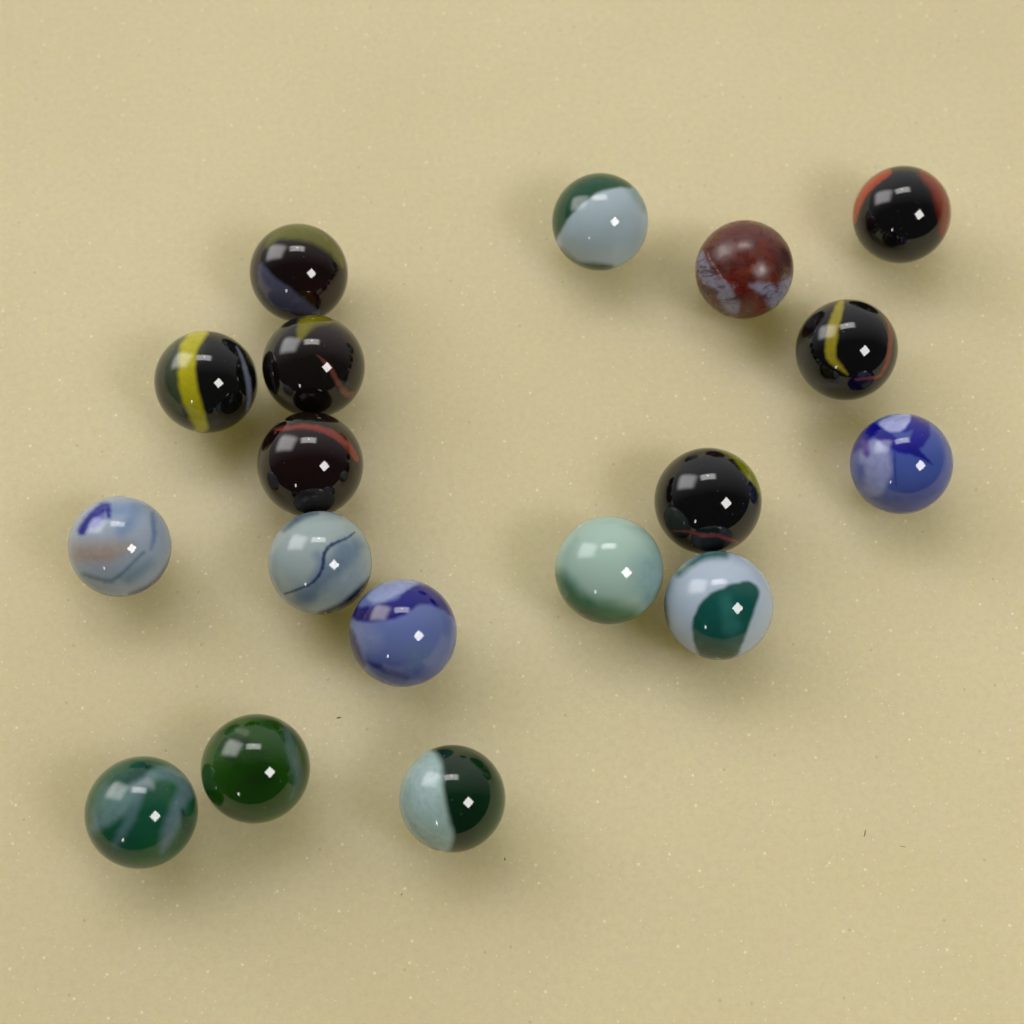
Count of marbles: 18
